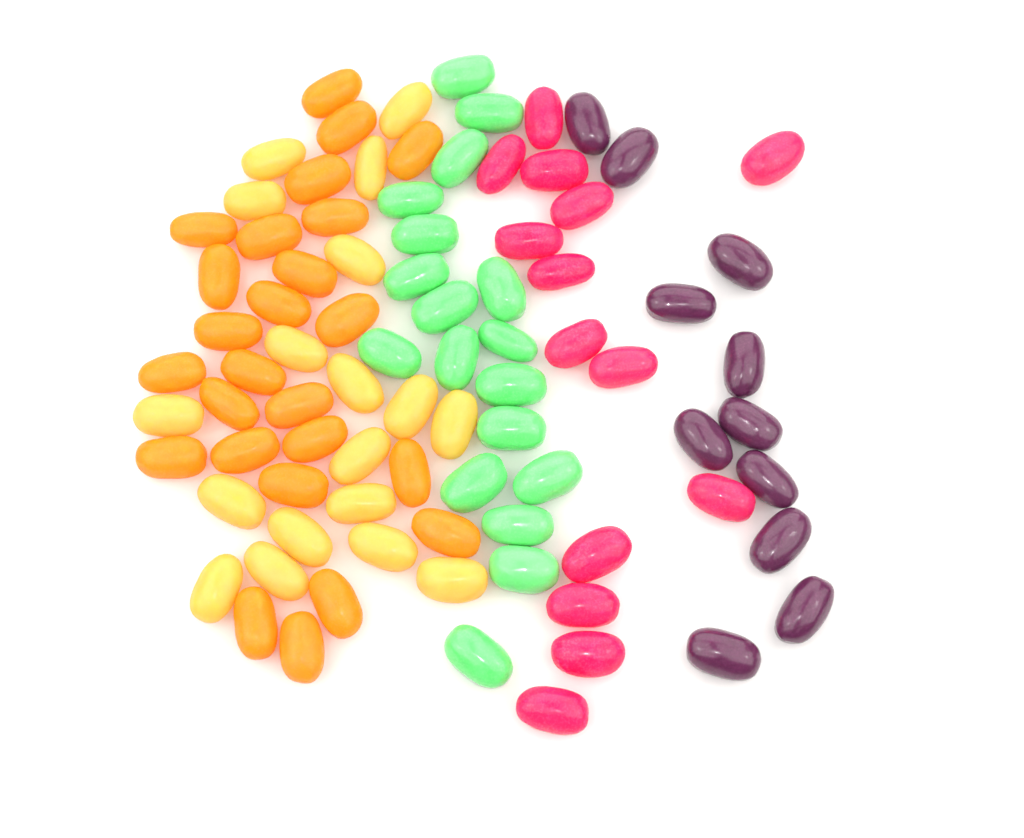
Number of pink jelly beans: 14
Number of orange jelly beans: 25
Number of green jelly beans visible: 18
